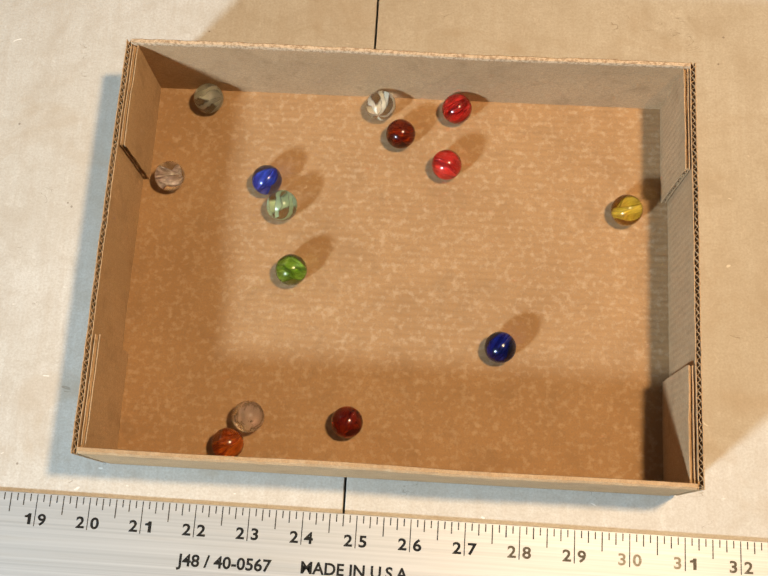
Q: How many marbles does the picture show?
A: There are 14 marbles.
